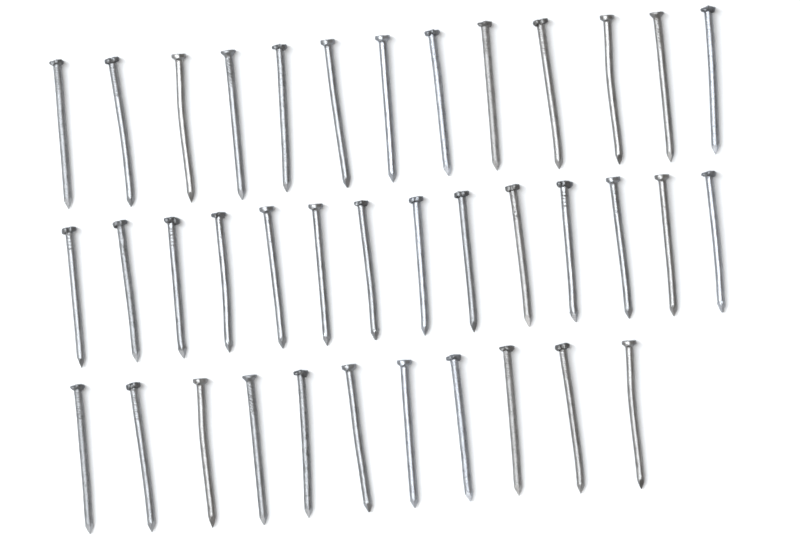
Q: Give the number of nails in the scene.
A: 38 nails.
